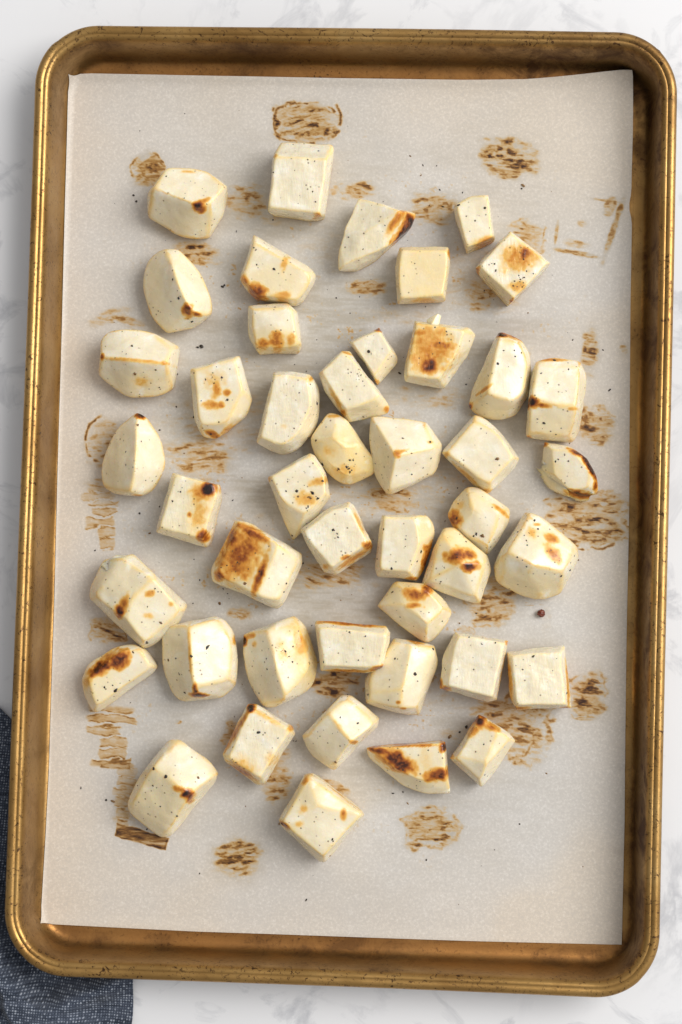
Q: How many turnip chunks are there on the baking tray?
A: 45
